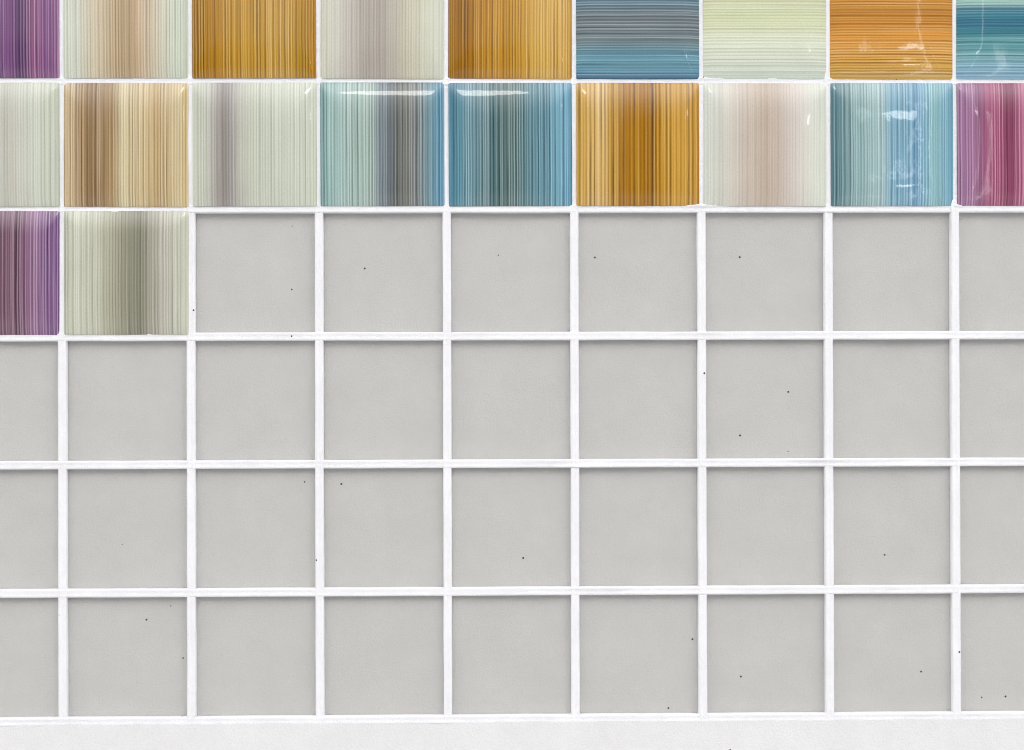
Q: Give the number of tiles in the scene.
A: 20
